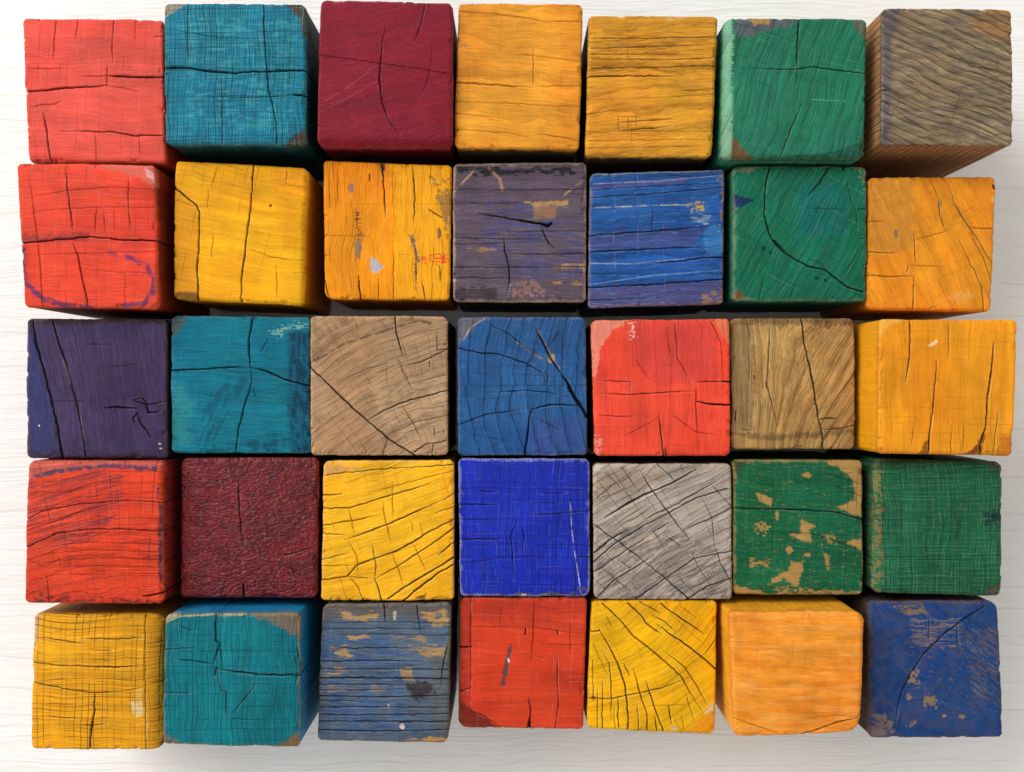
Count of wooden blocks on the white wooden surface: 35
